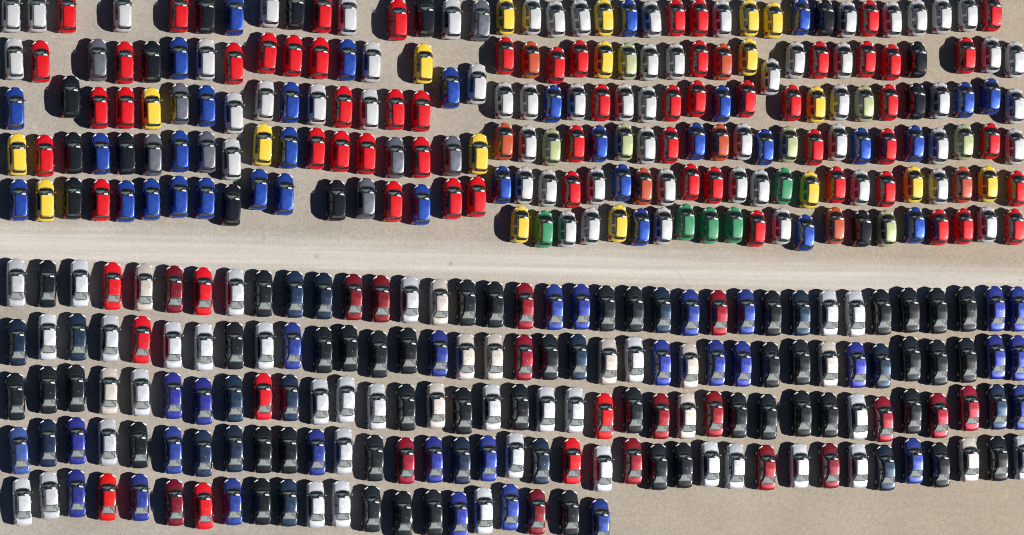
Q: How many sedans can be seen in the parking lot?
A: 165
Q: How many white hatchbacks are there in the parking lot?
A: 59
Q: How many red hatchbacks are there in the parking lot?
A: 57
